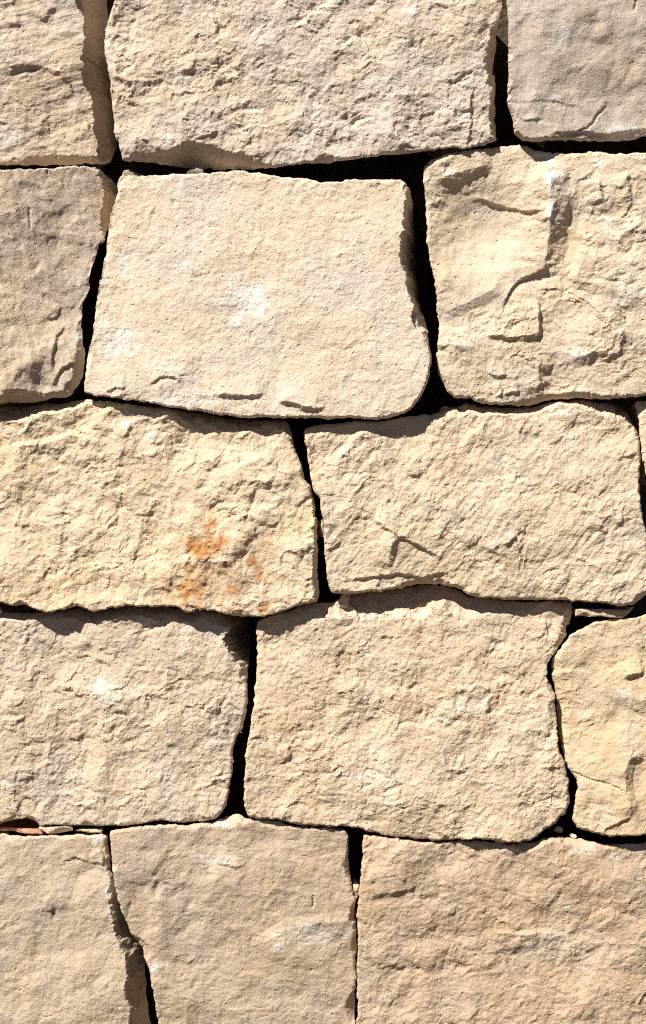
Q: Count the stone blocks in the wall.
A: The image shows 15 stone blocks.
